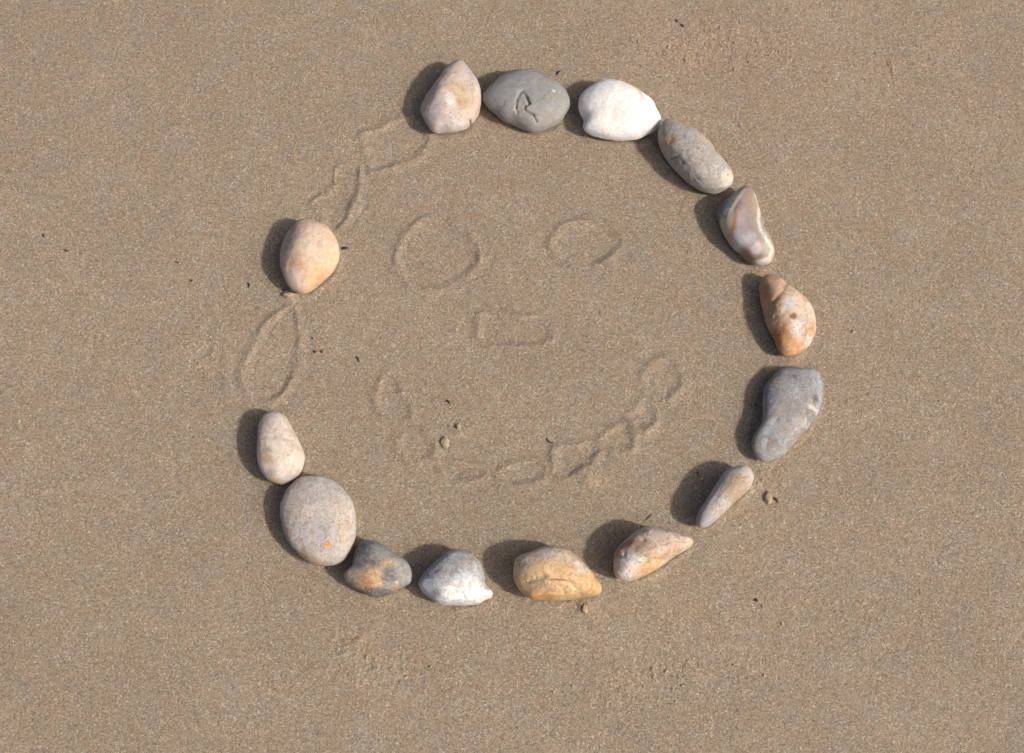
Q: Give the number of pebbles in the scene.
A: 15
